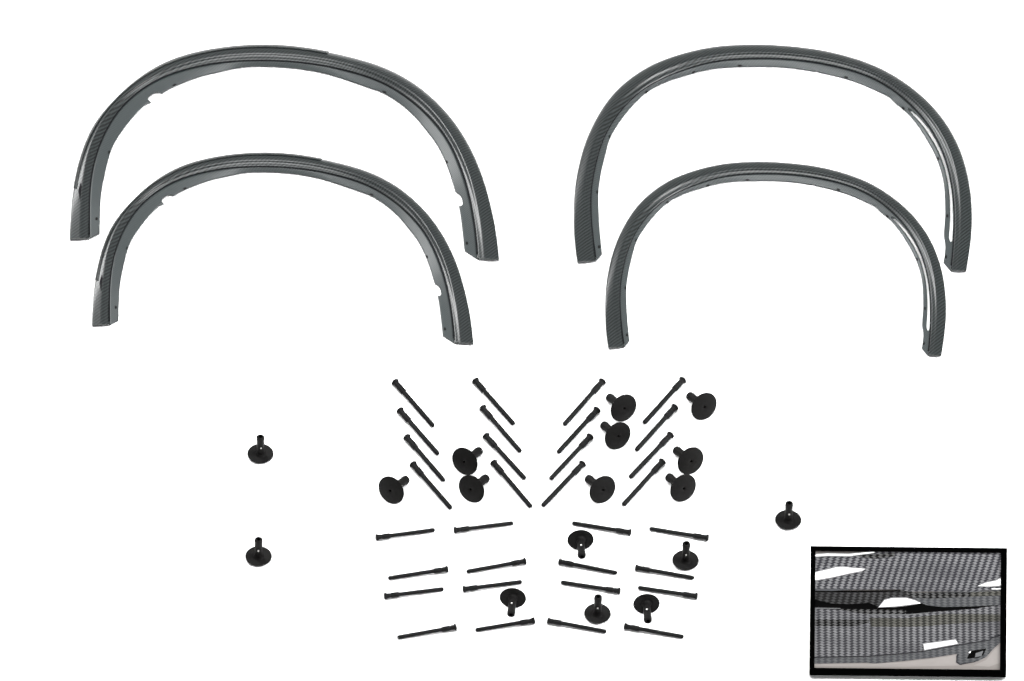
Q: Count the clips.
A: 17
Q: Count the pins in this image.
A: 32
